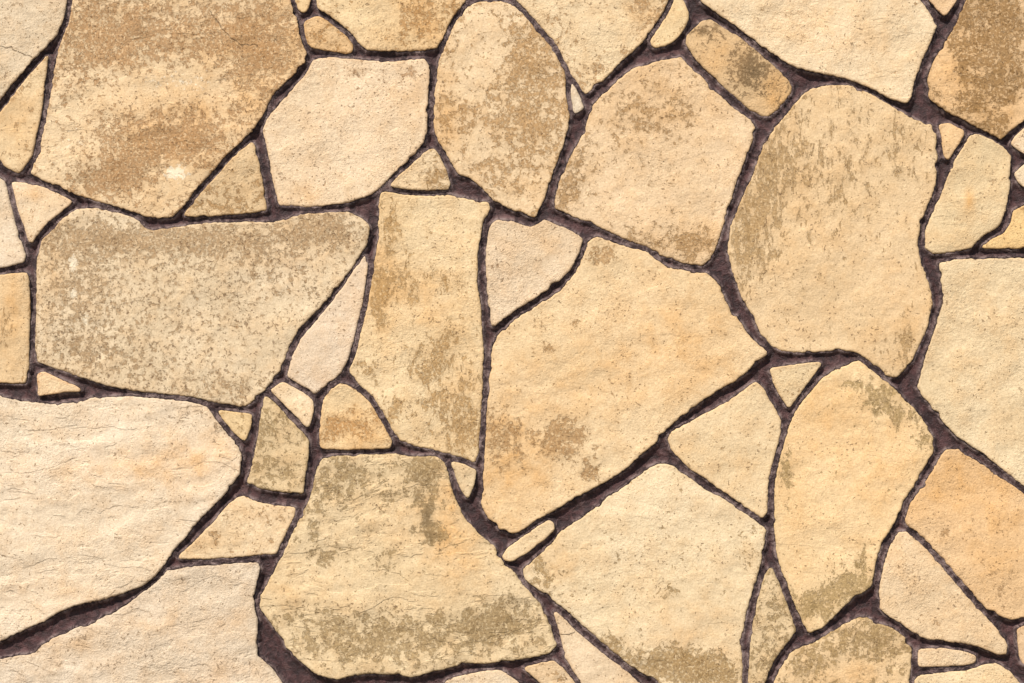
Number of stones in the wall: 58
